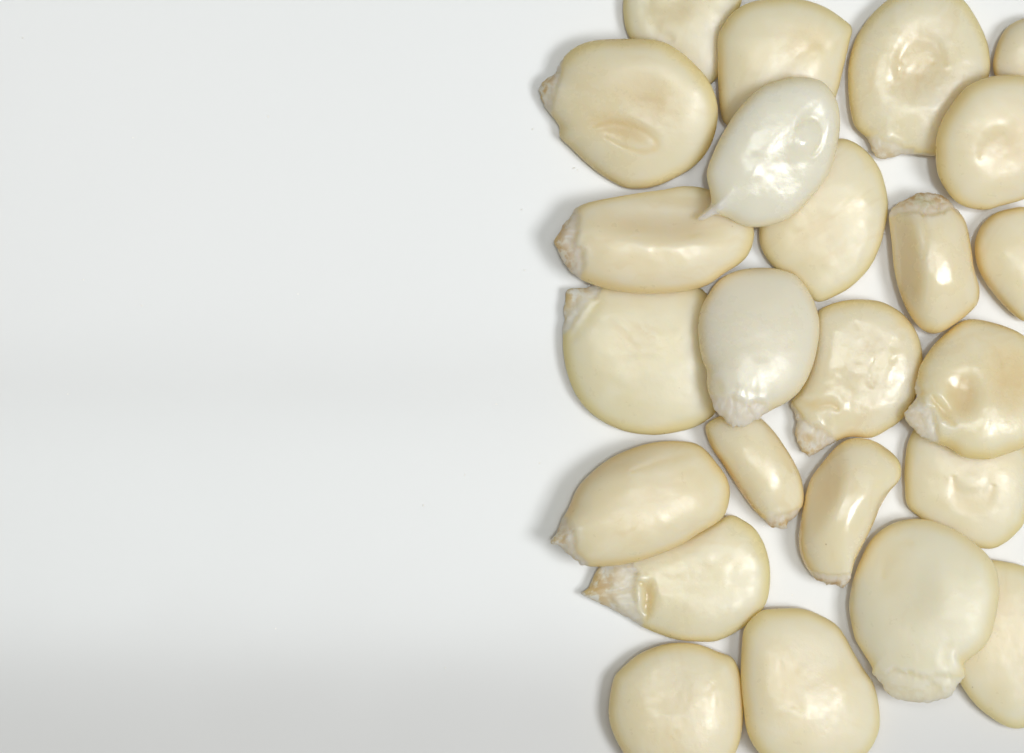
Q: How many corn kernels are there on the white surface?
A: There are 24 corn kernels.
